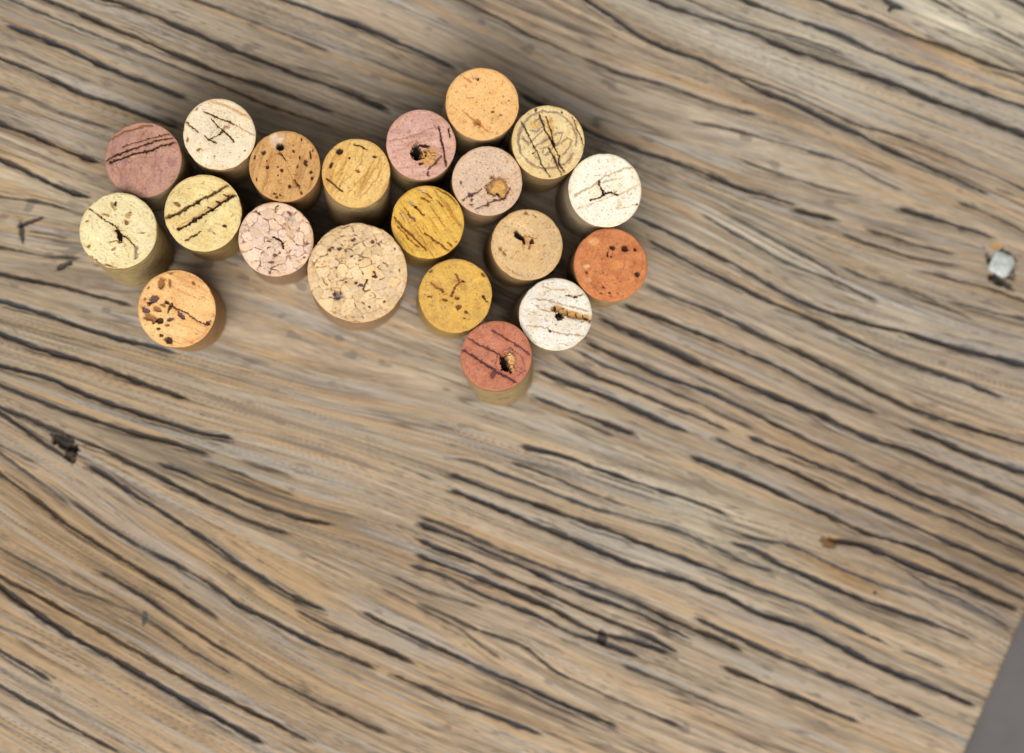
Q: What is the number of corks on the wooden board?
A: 20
